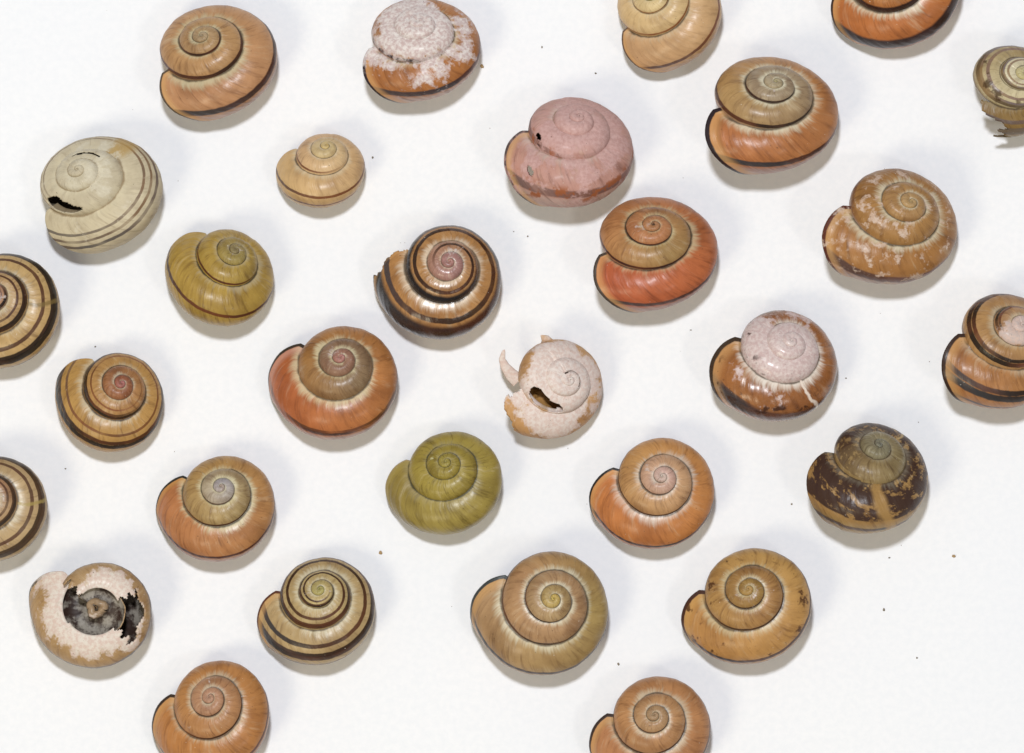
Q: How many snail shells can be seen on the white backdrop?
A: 30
